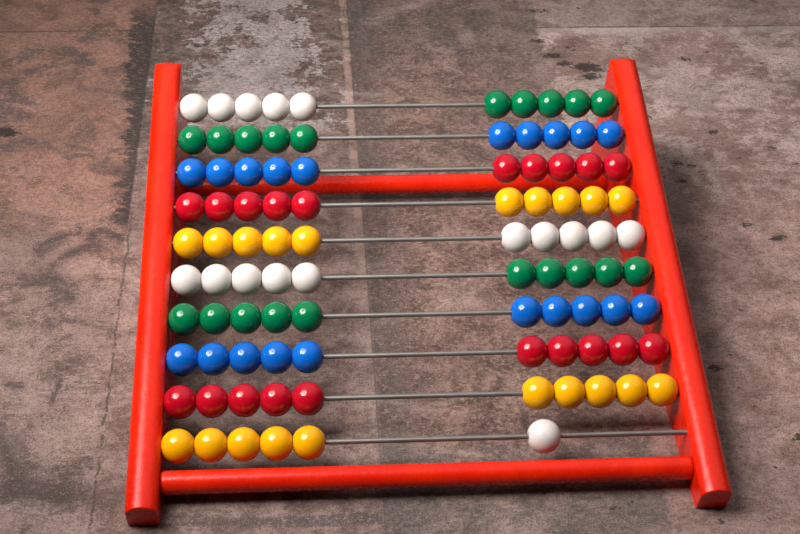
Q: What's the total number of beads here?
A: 96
